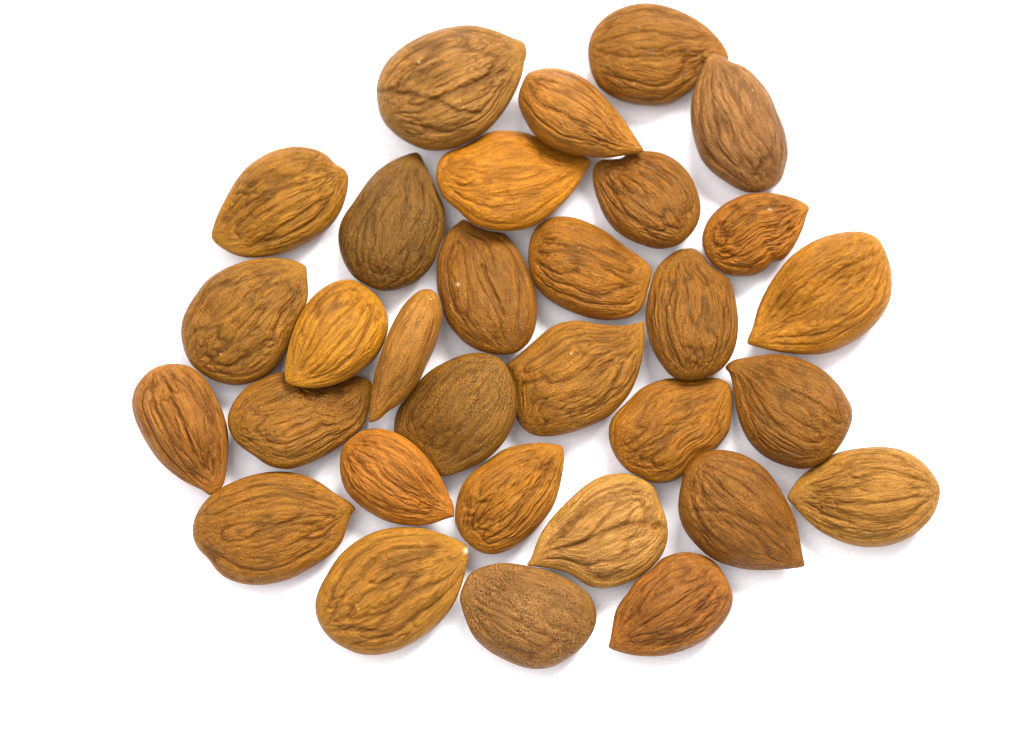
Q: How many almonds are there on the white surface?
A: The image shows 31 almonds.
